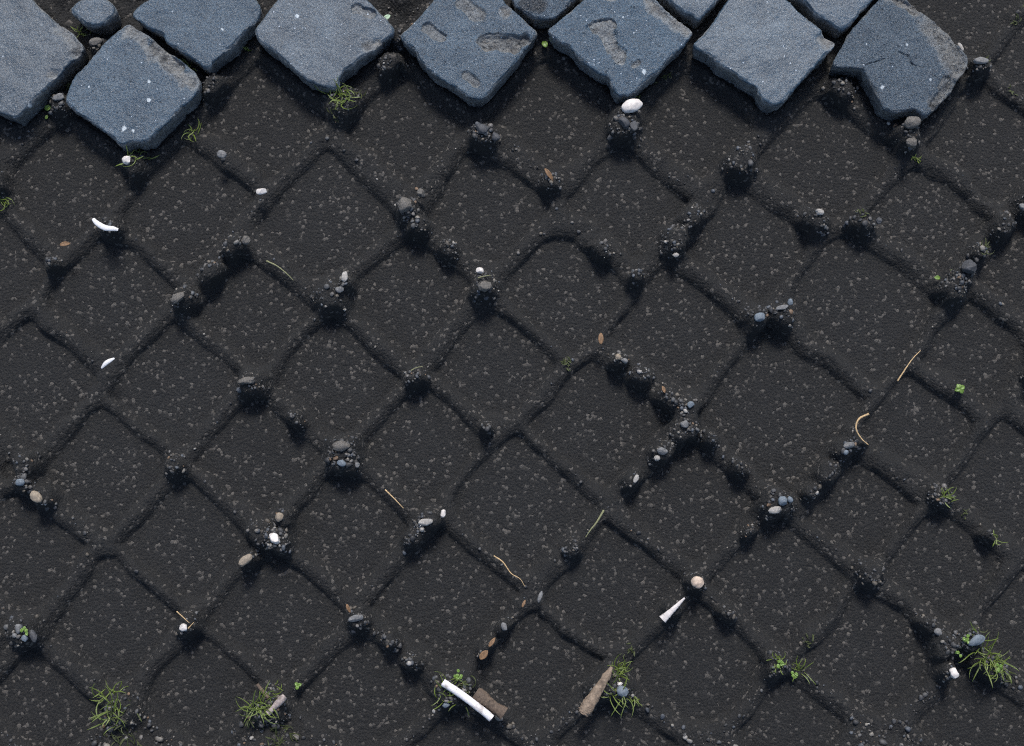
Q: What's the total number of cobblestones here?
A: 12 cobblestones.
